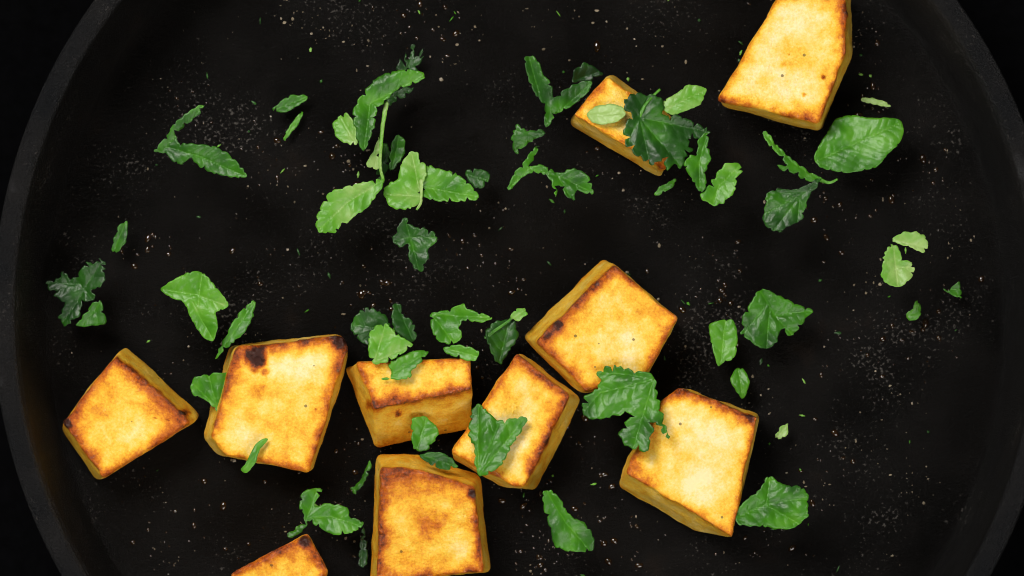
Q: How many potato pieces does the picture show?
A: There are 10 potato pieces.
